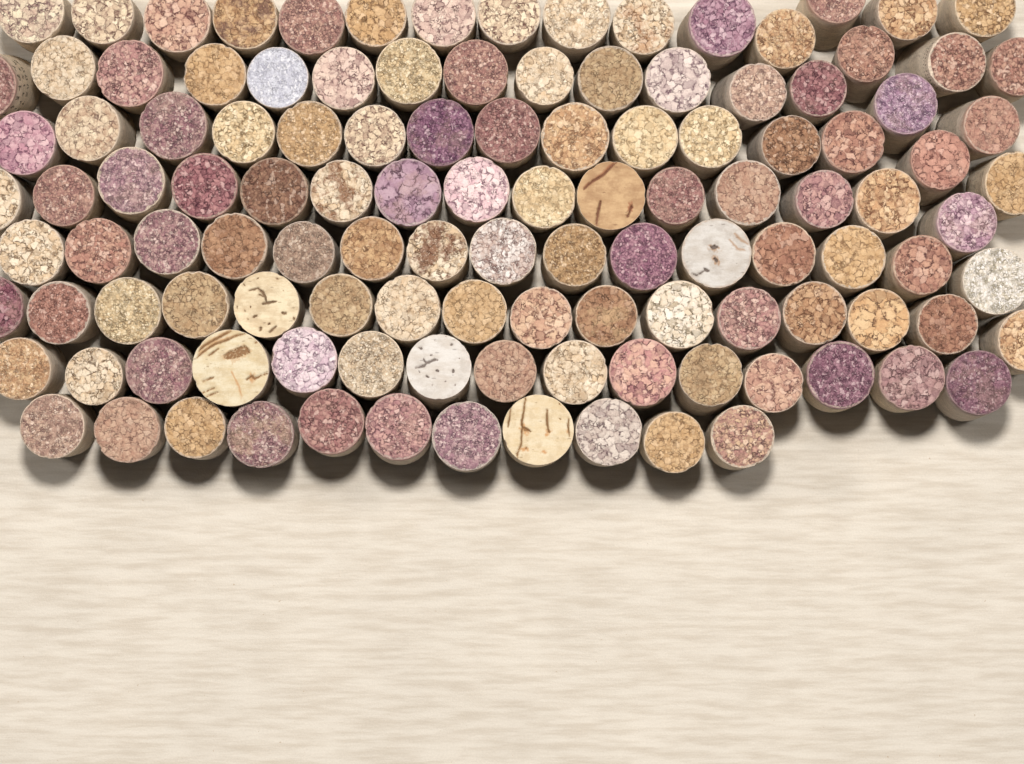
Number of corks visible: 120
